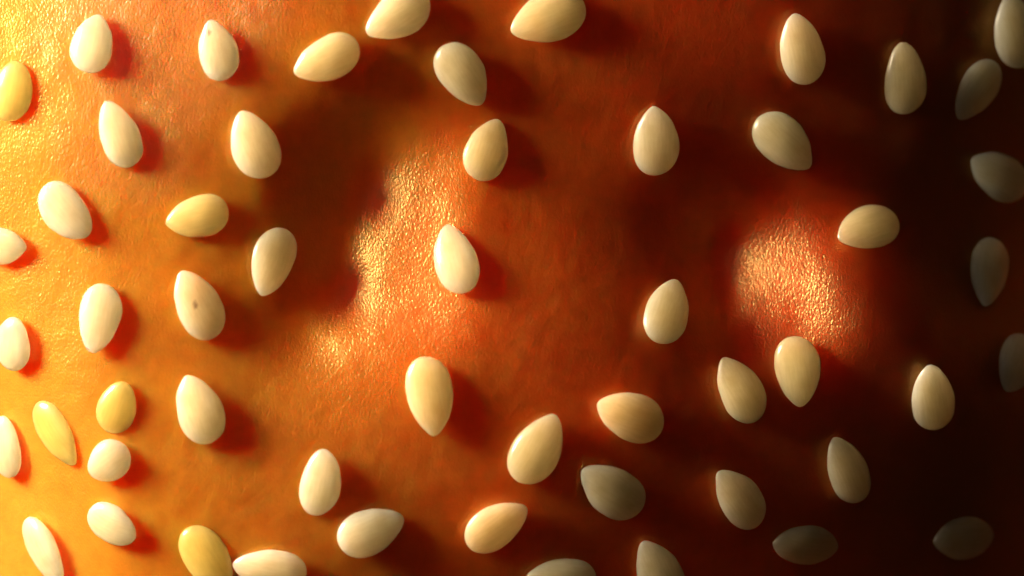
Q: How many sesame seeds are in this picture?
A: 54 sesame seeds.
